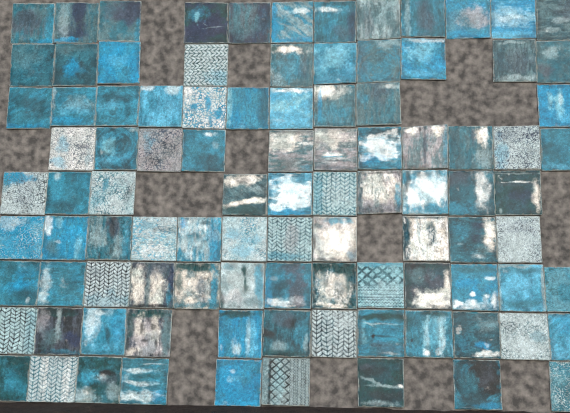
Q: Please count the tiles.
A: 98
